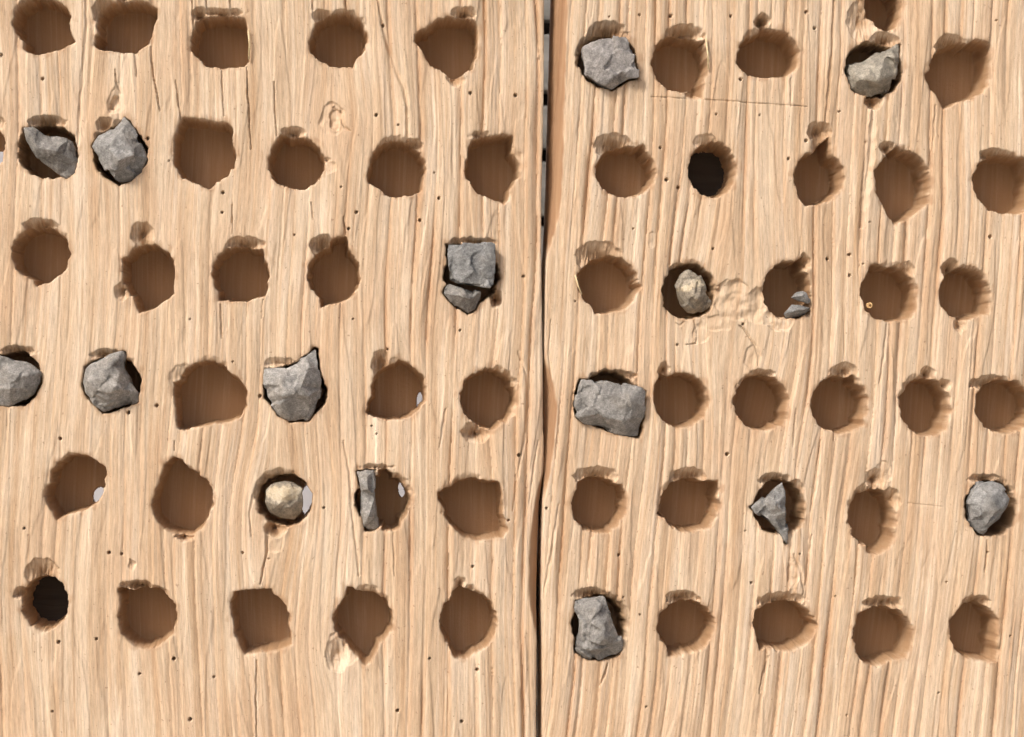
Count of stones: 18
